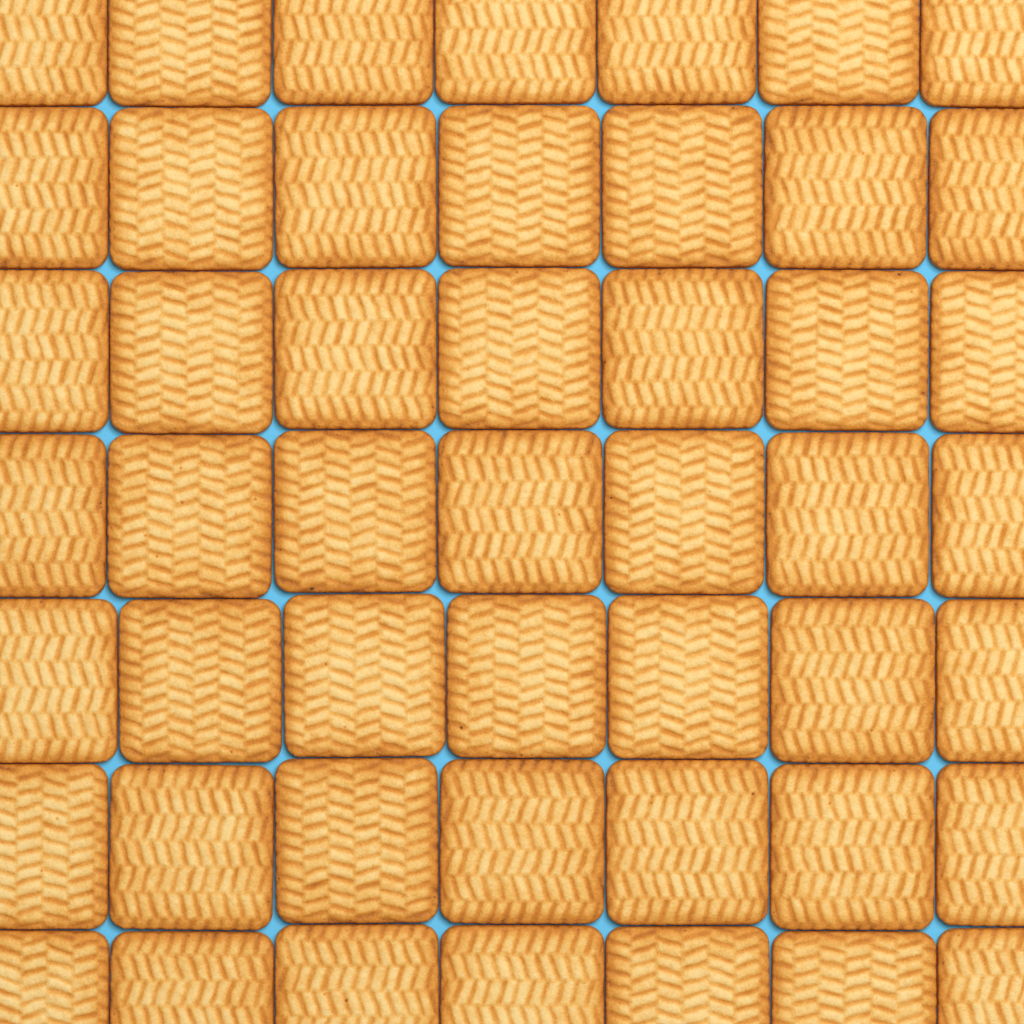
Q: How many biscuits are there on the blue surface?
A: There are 49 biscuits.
